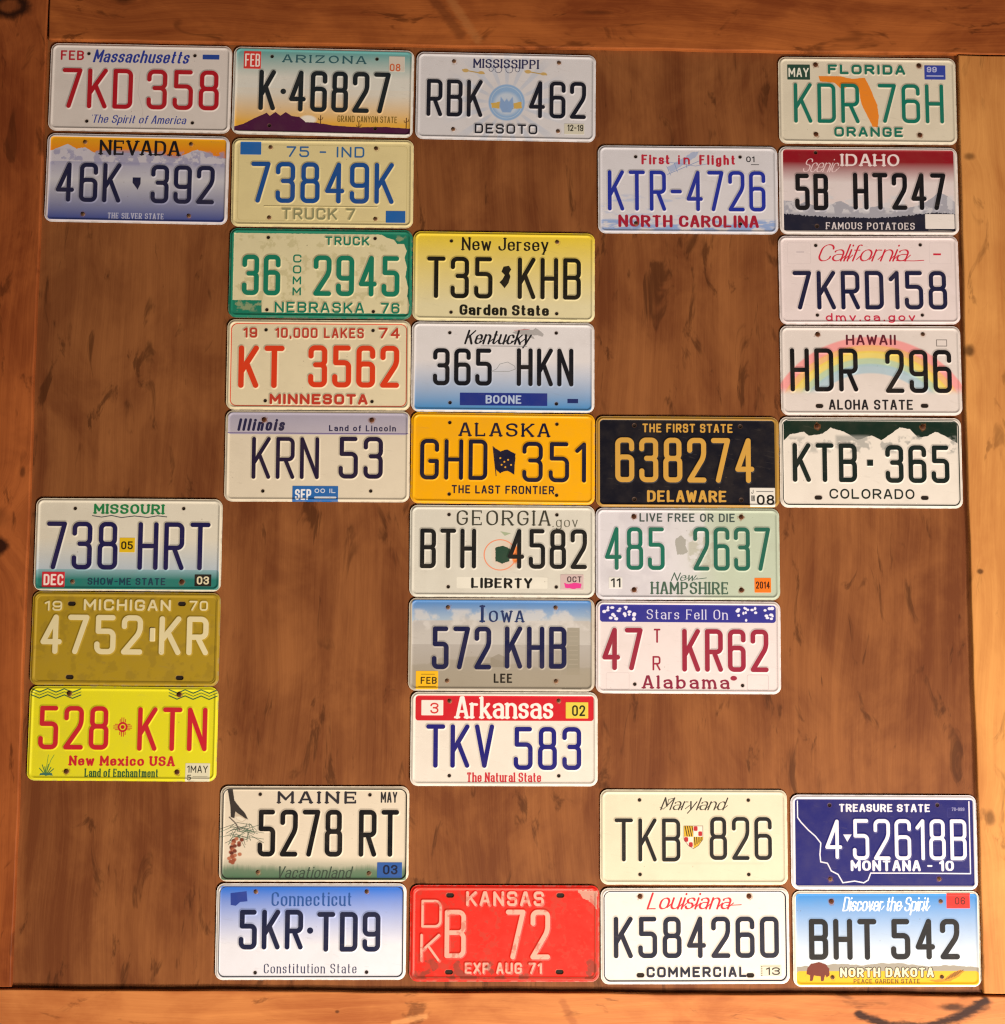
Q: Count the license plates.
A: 33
